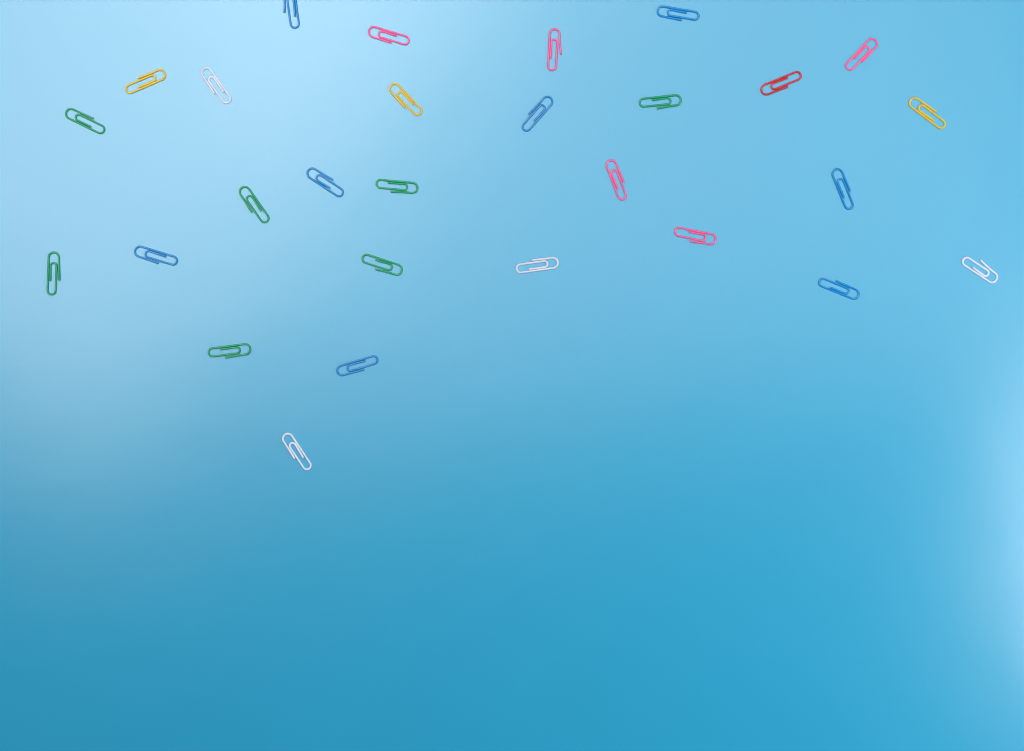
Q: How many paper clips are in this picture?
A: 28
